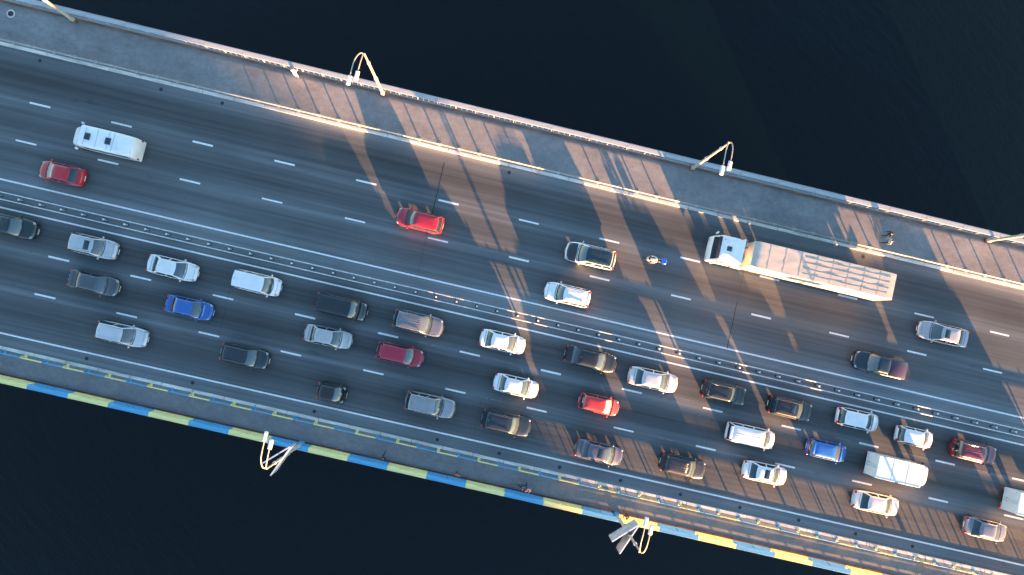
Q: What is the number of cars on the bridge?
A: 38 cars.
